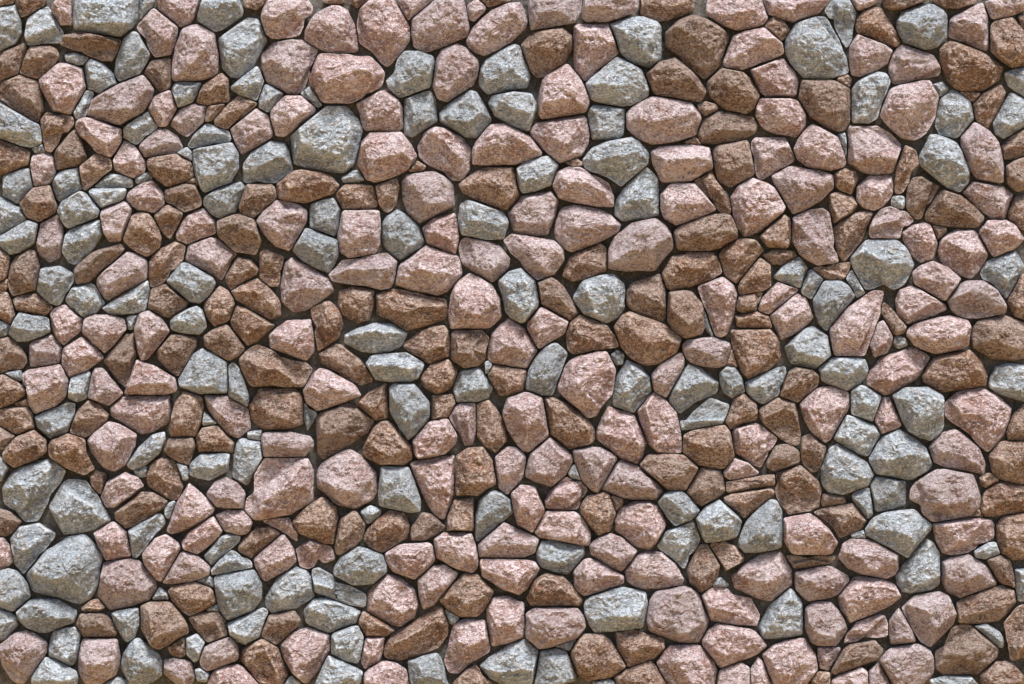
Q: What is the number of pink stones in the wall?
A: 187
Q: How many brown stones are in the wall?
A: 185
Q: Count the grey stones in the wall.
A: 168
